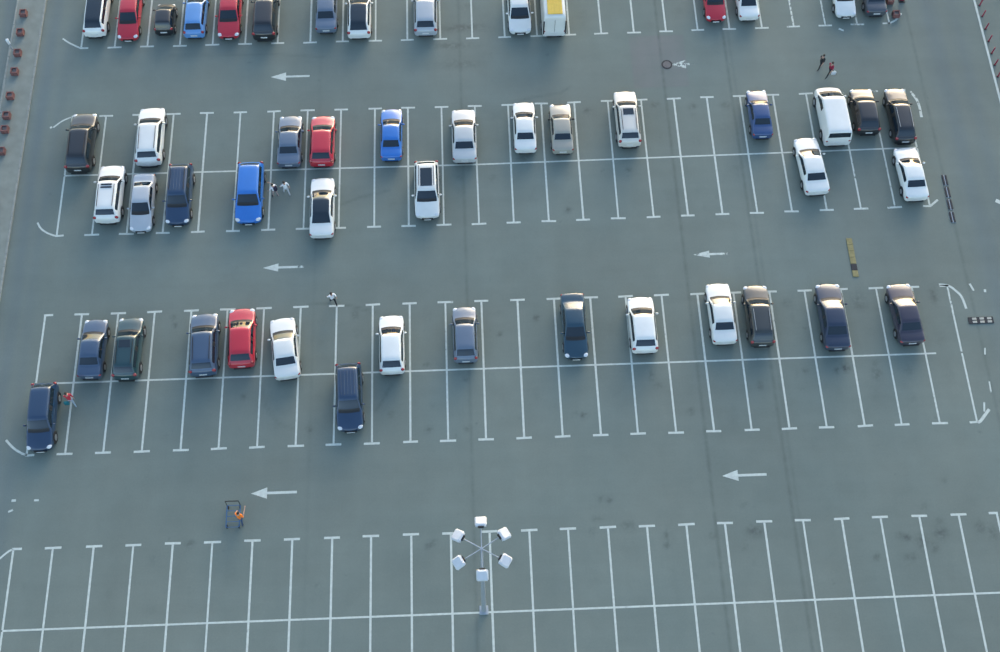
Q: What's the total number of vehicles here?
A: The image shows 51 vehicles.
